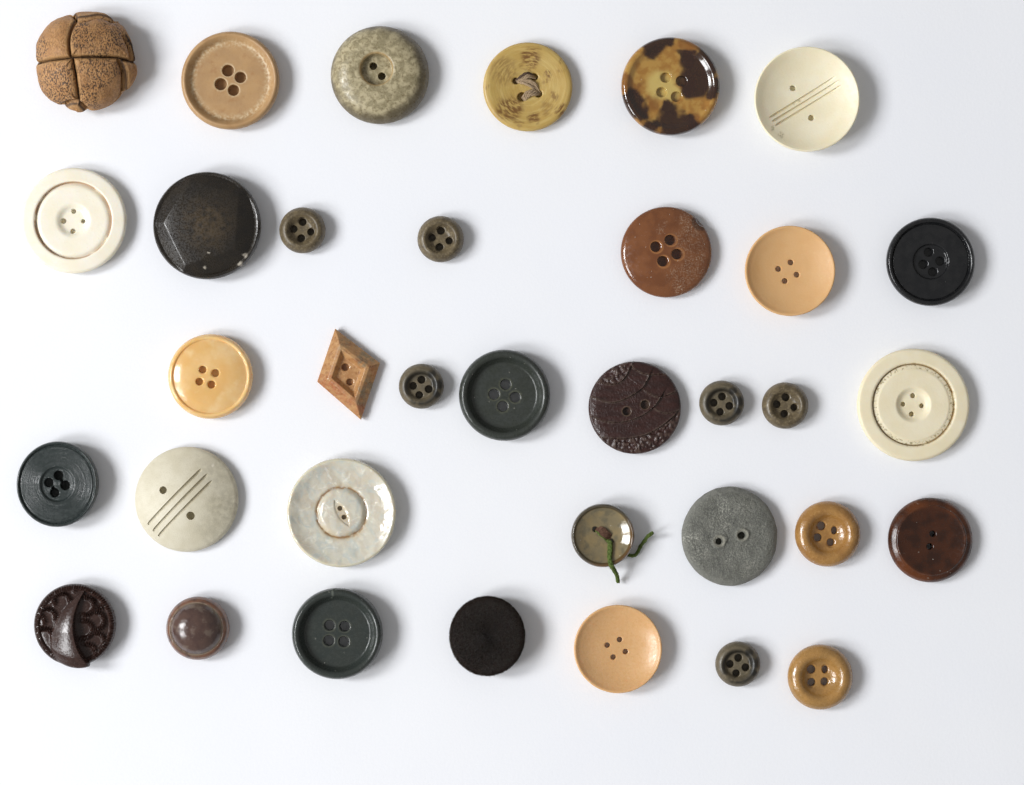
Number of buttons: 35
